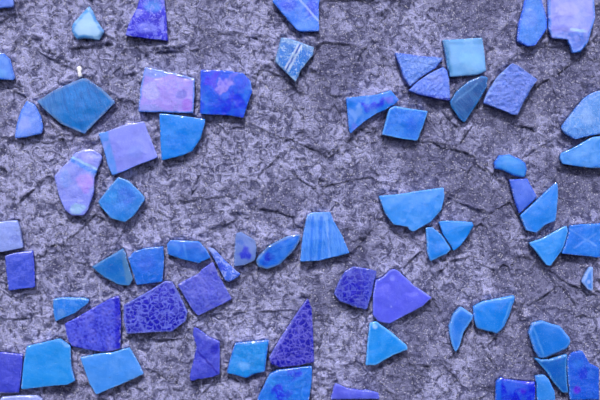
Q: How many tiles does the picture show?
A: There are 66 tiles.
